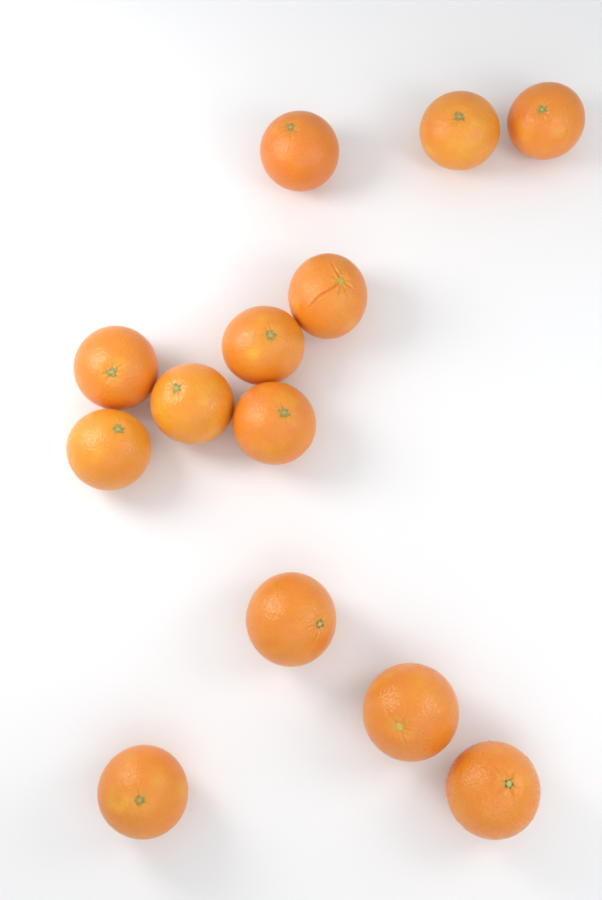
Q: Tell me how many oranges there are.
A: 13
